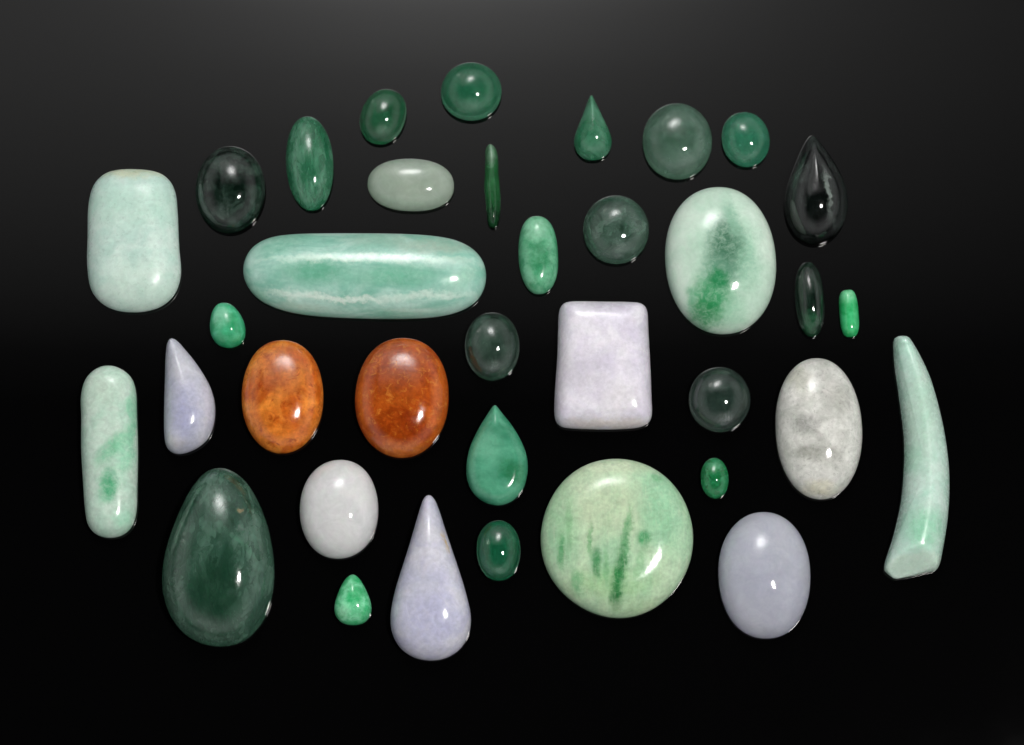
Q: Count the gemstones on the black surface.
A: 36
